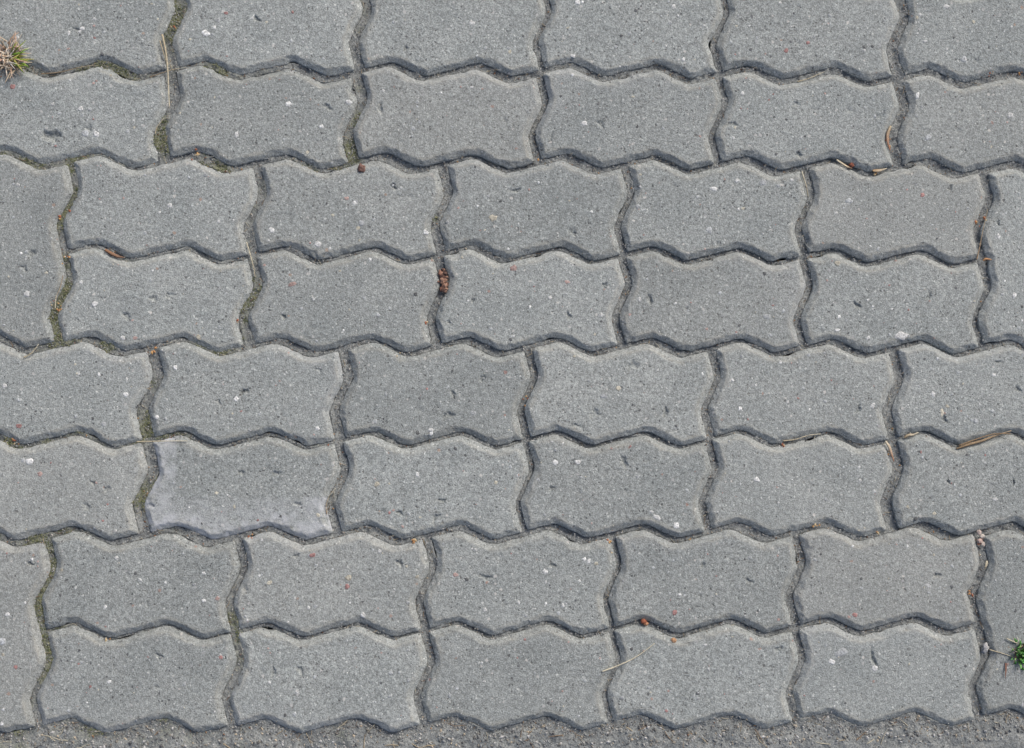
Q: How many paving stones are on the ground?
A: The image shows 48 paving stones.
